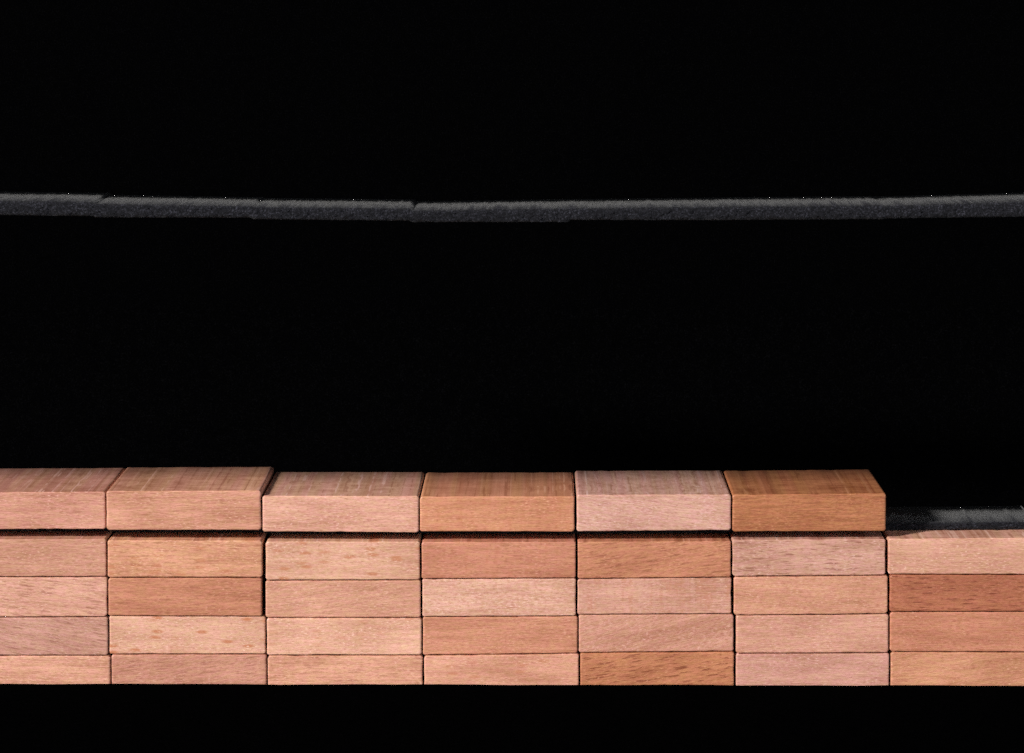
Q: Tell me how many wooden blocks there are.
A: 34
